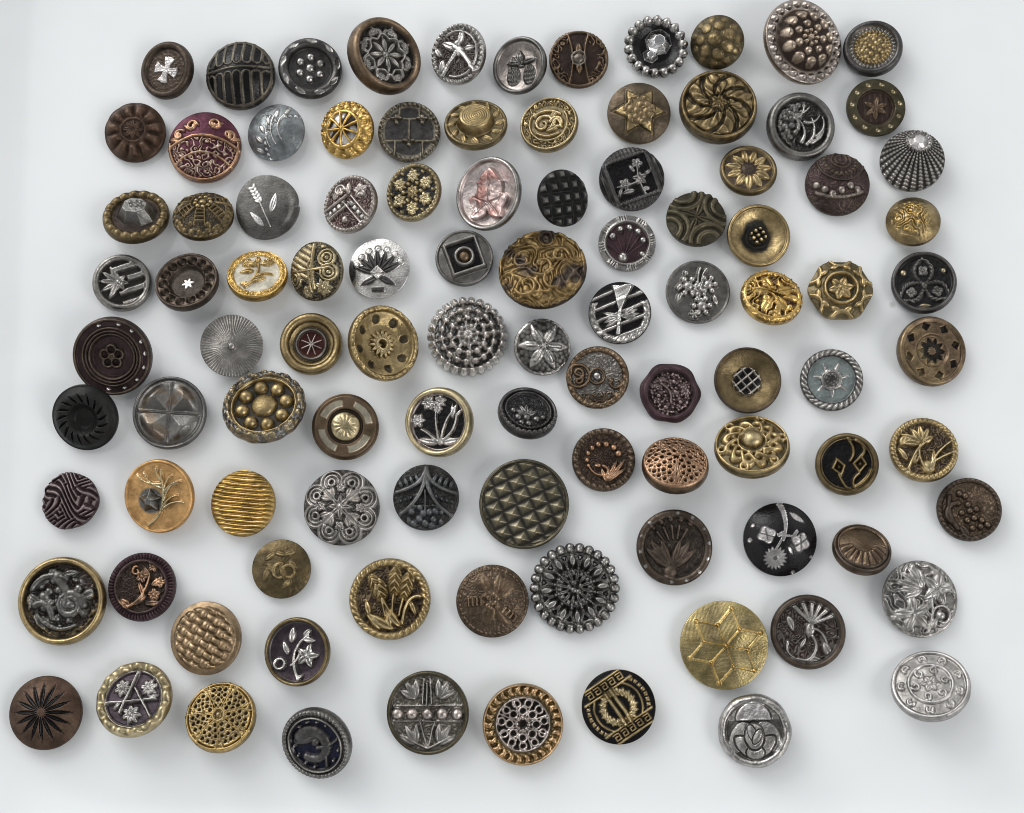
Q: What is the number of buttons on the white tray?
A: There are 101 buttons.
